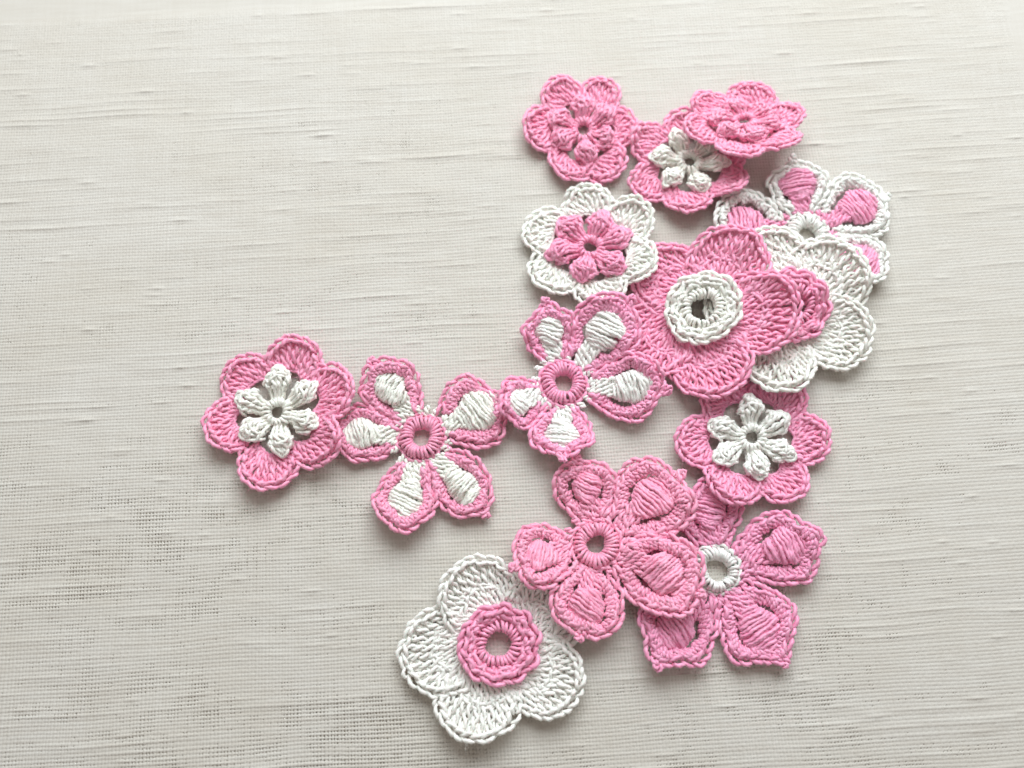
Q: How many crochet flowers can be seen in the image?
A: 14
